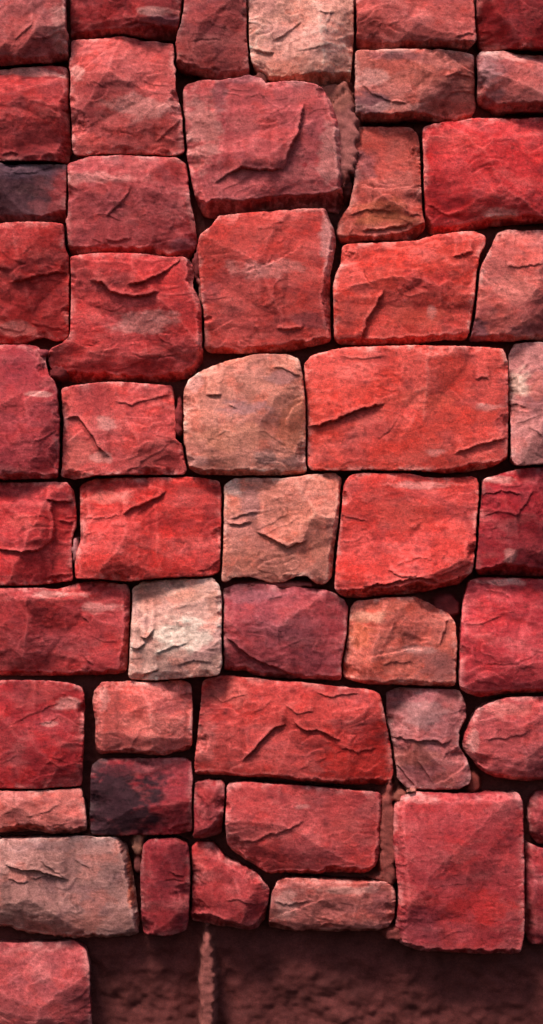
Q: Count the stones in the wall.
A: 52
